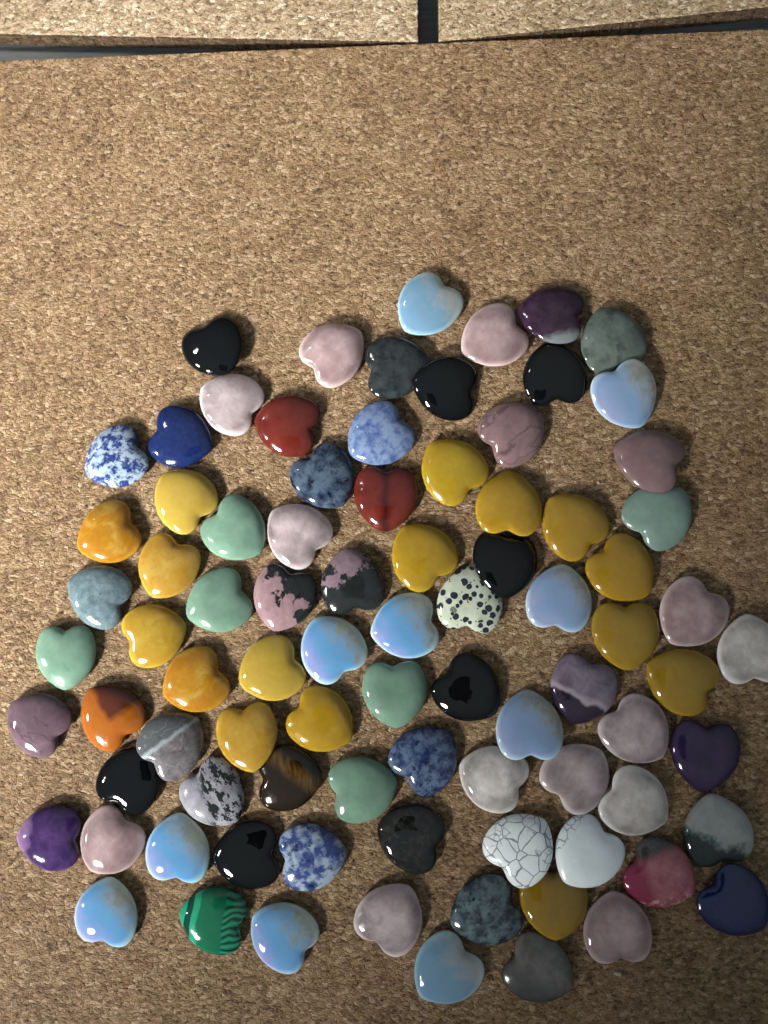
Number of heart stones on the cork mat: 86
